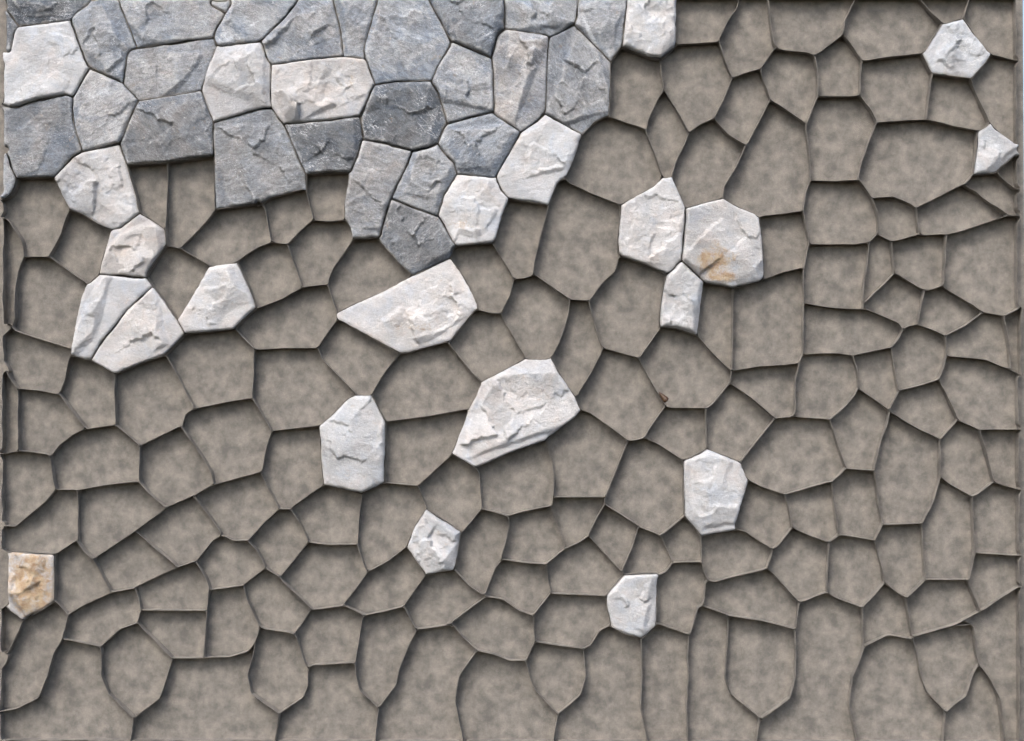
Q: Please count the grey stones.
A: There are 27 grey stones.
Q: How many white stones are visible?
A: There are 23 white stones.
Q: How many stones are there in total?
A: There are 50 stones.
